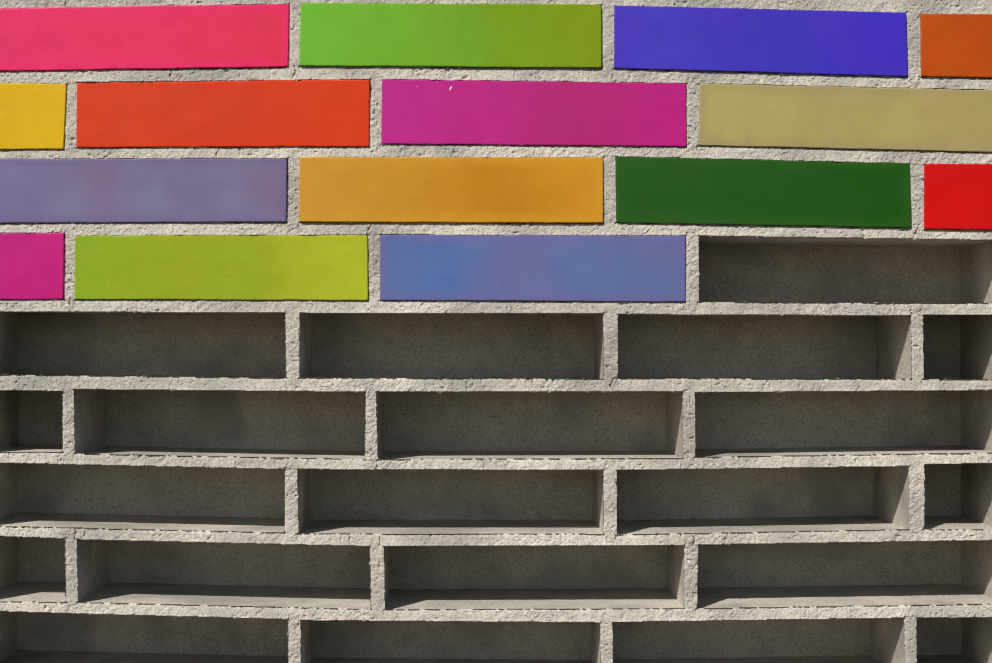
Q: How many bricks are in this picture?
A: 15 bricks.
